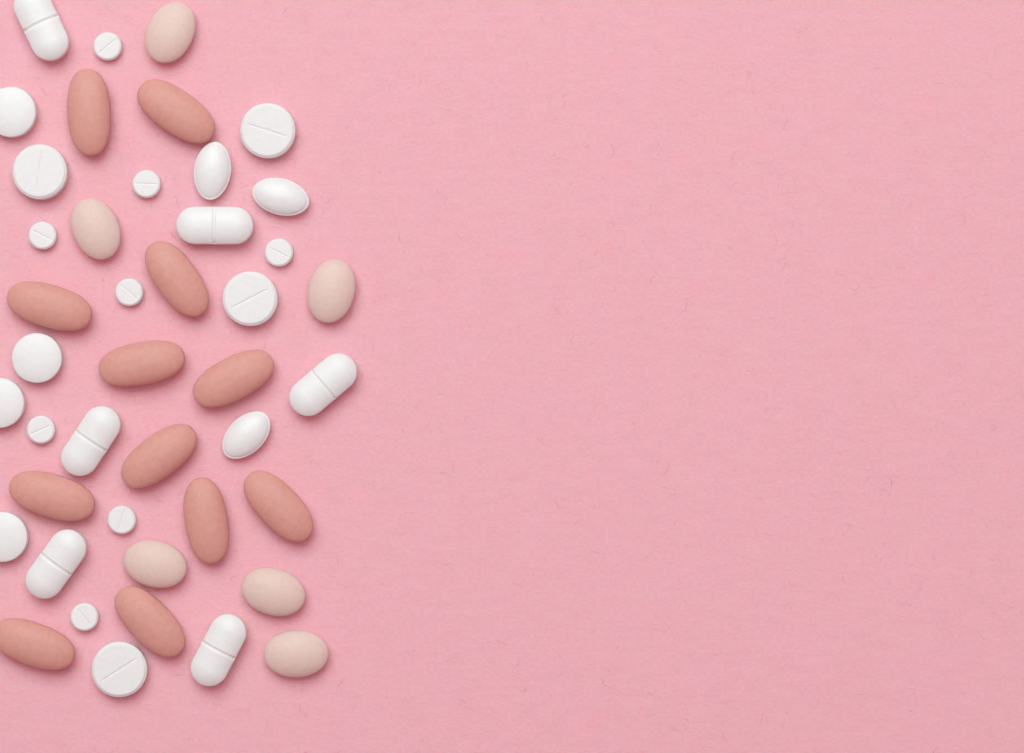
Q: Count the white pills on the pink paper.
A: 25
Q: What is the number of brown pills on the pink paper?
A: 12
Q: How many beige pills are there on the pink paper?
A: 6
